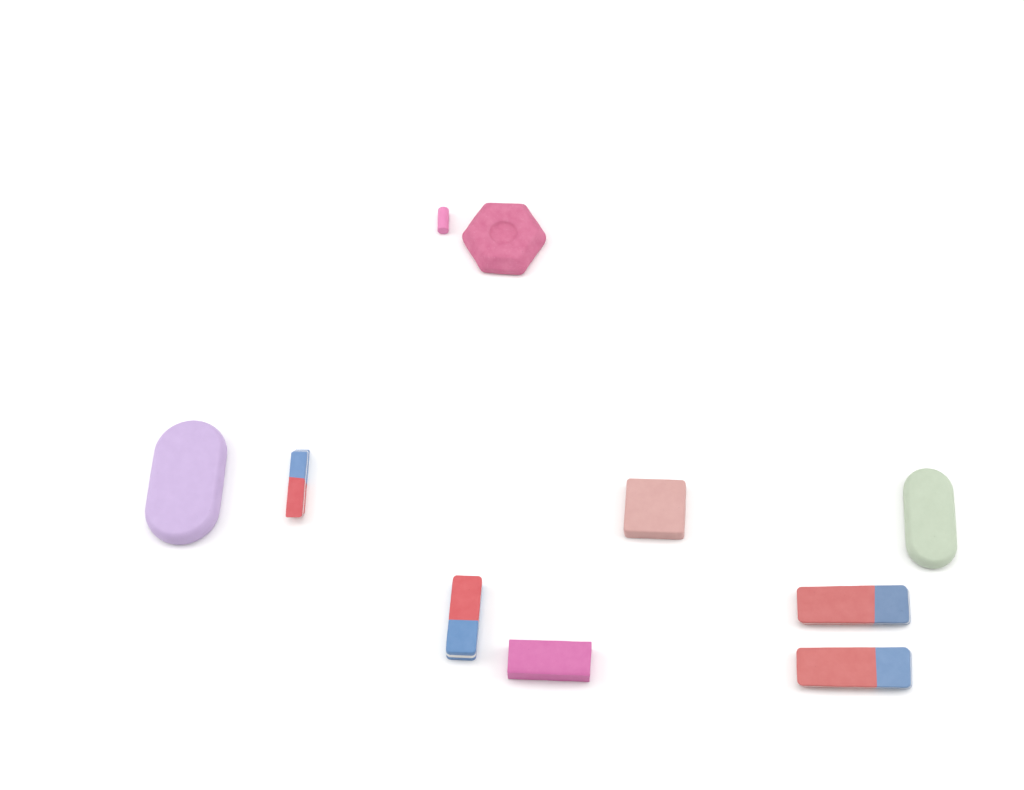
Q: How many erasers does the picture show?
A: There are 10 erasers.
